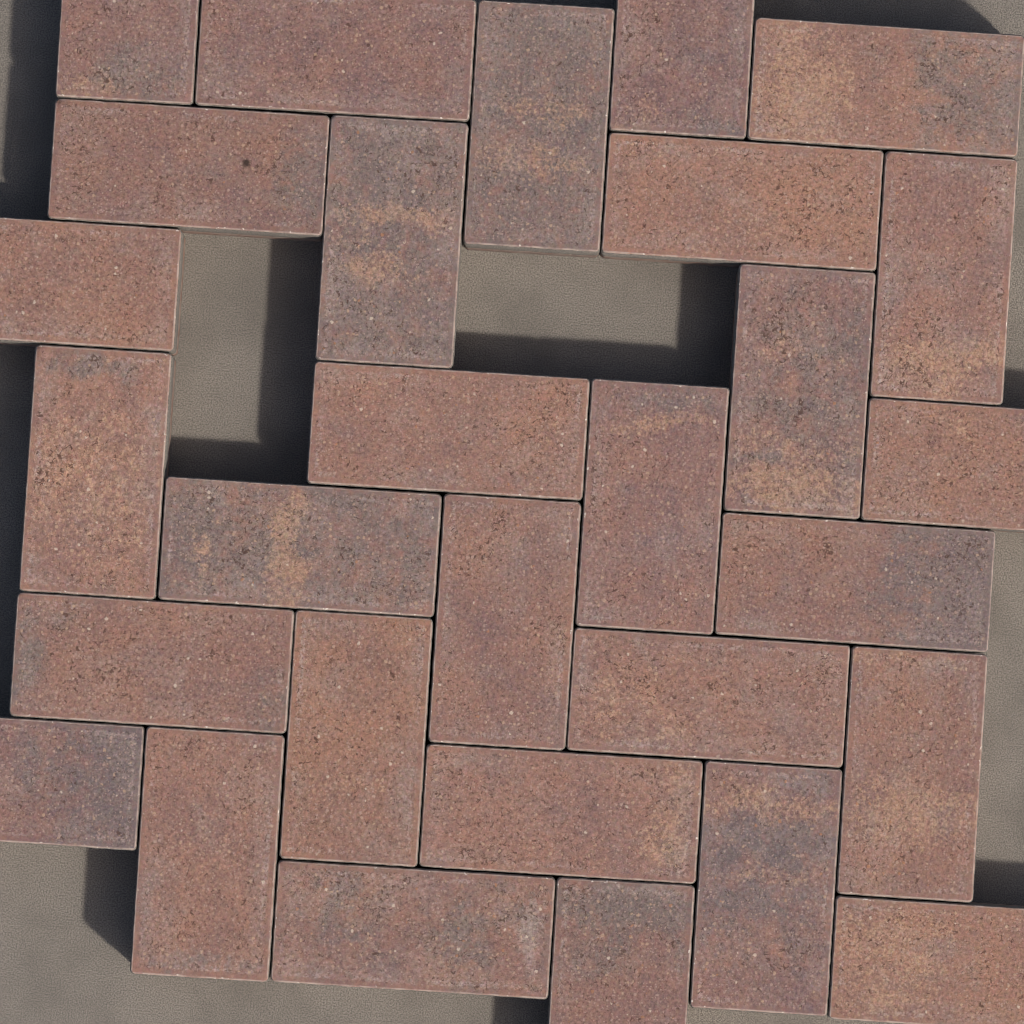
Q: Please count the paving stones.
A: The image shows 29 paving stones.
